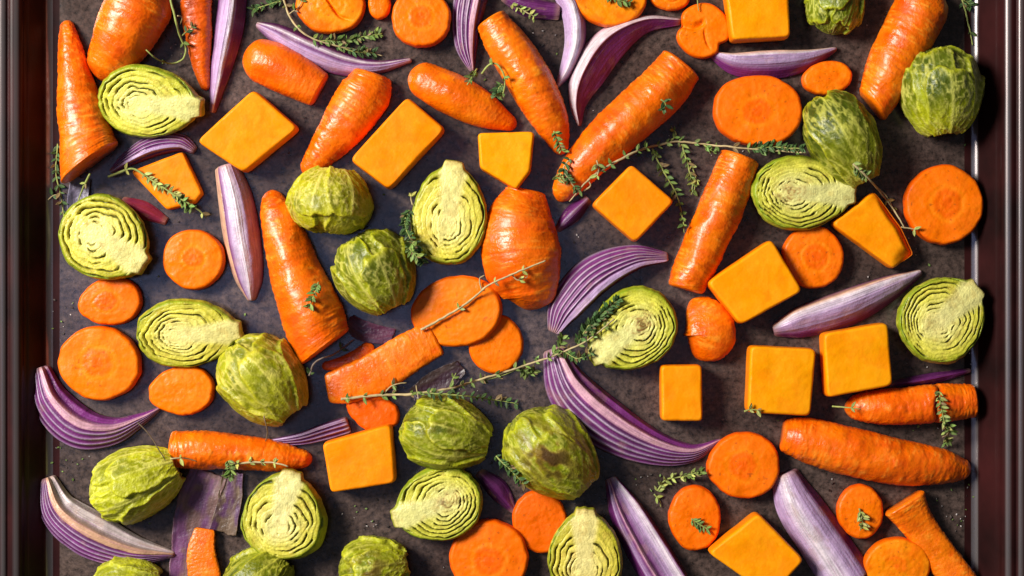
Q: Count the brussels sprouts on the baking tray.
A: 22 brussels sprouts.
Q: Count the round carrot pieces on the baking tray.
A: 23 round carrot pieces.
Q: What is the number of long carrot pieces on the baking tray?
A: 20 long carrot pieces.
